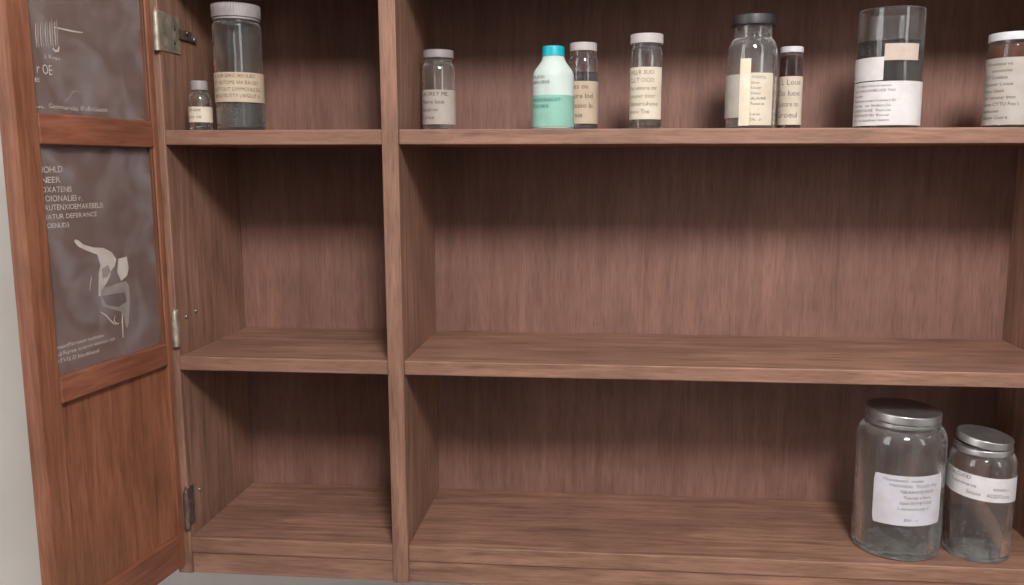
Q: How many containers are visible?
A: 12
